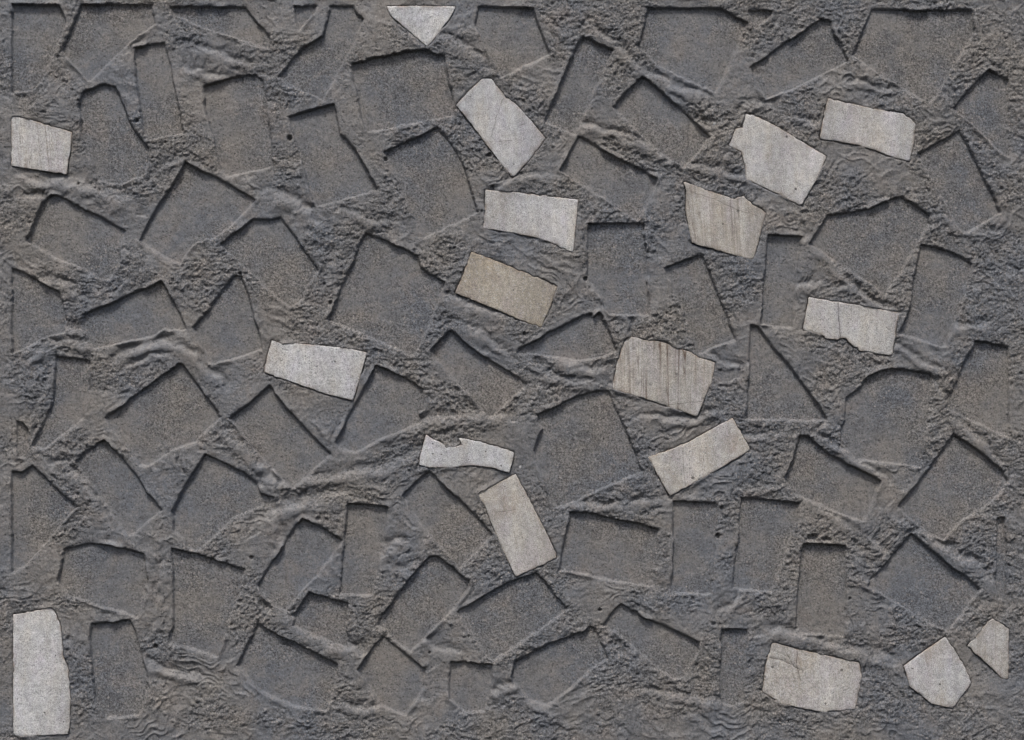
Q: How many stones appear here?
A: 18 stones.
